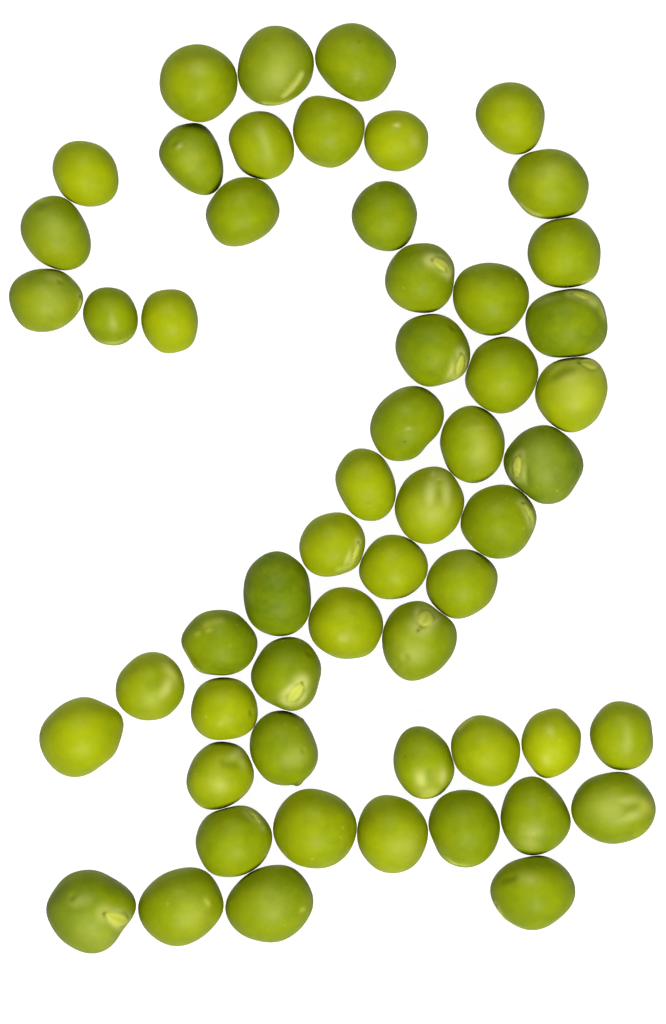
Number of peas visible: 56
